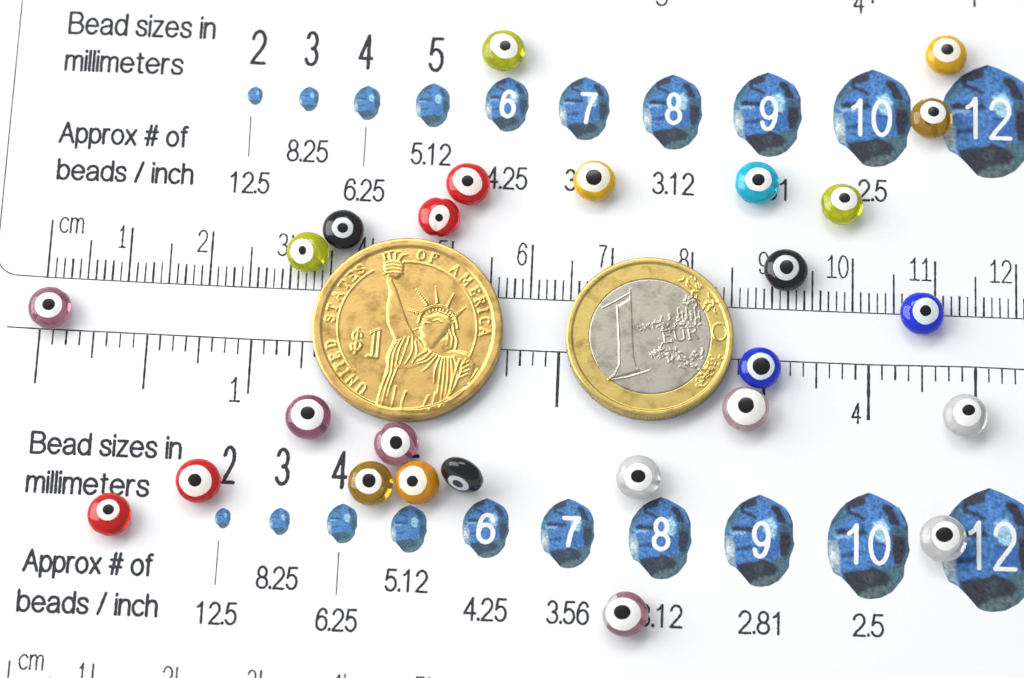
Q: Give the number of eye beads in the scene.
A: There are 26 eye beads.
